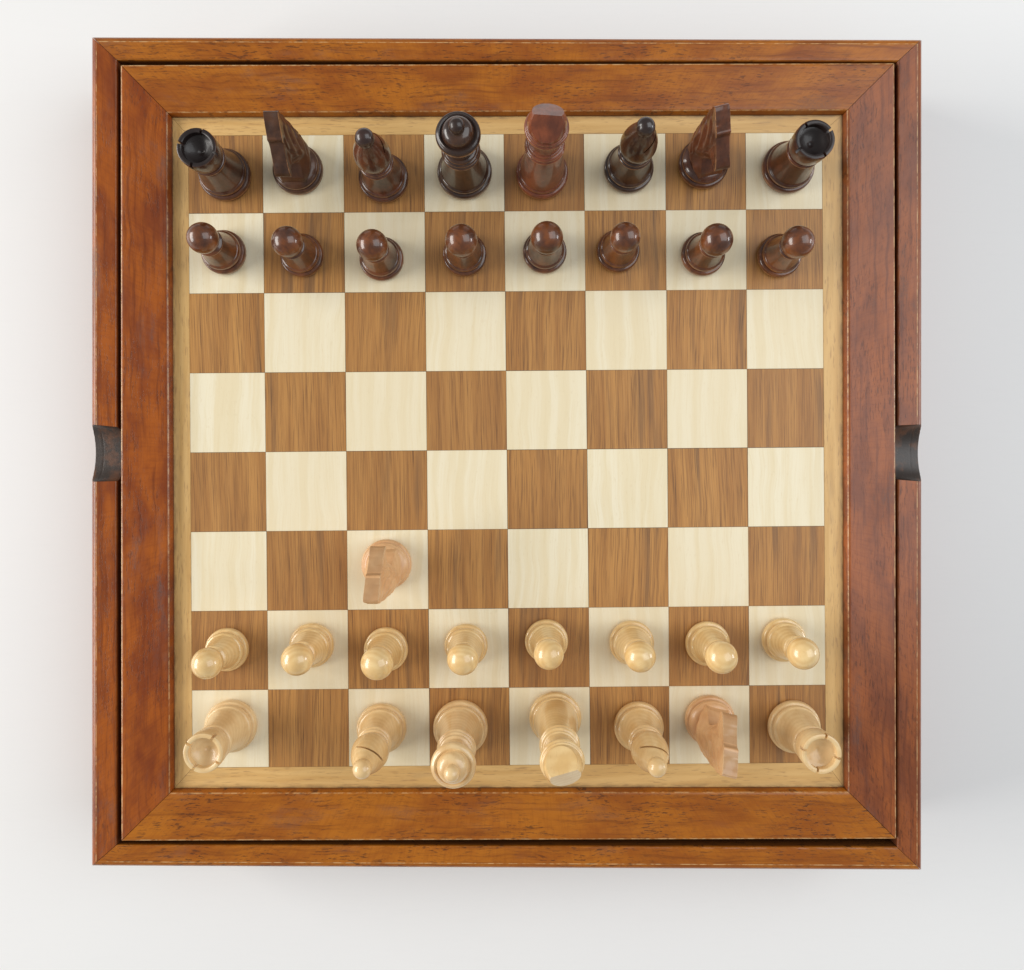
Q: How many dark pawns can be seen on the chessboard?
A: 8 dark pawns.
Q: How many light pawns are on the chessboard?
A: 8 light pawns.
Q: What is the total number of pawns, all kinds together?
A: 16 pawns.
